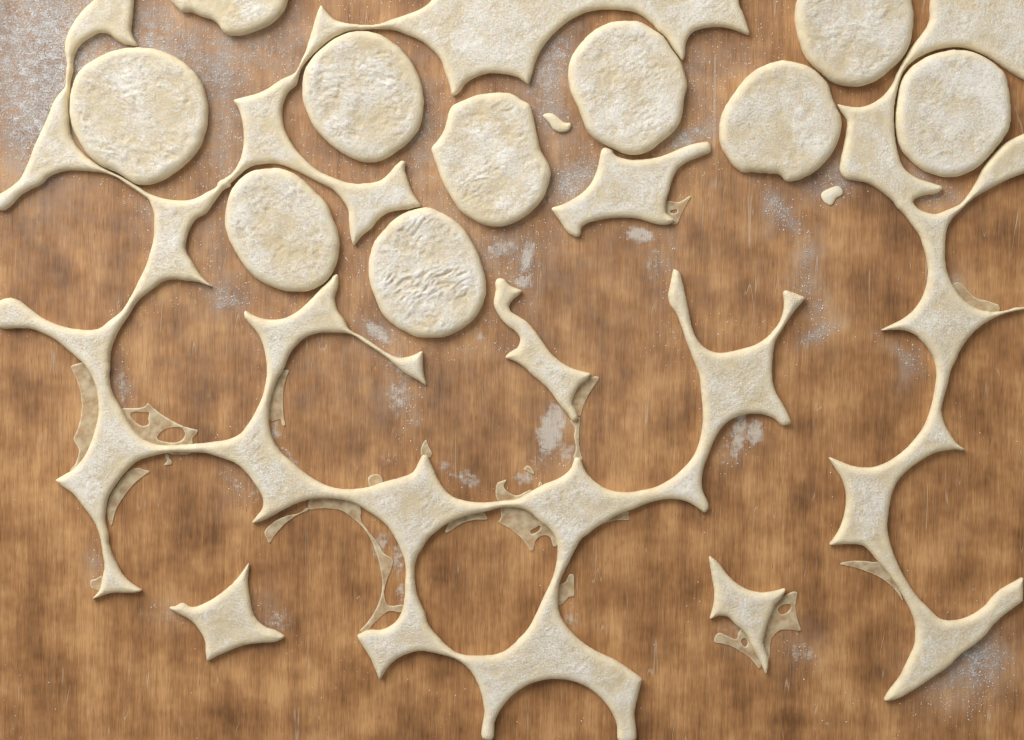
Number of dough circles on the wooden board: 10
